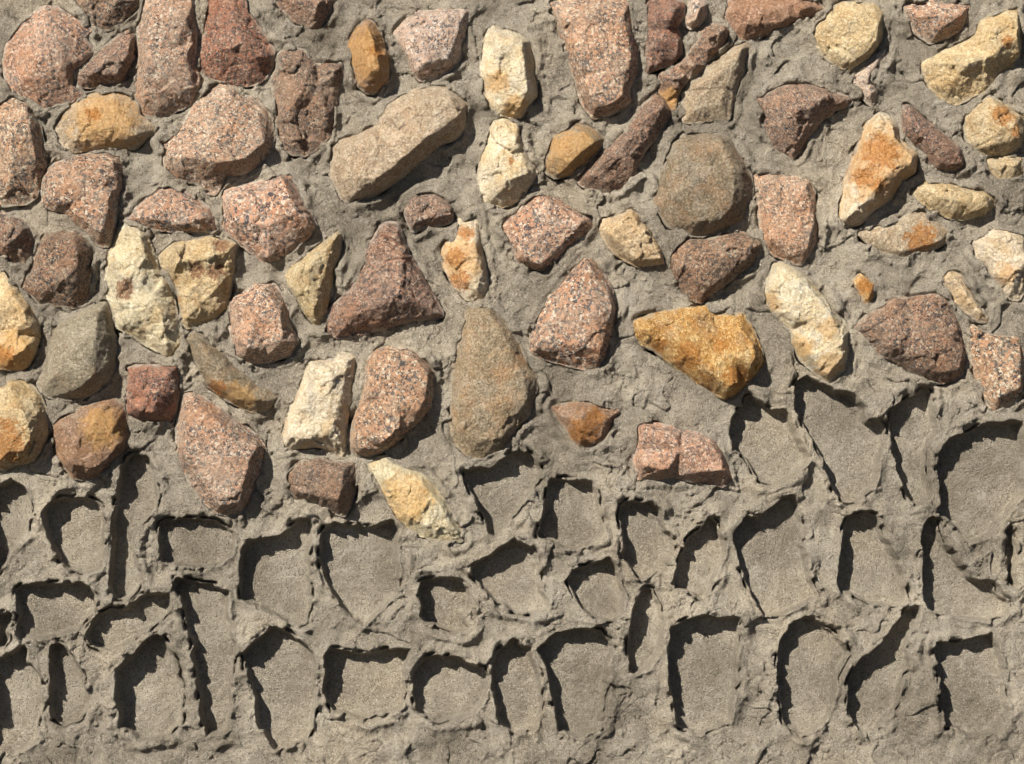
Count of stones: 73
